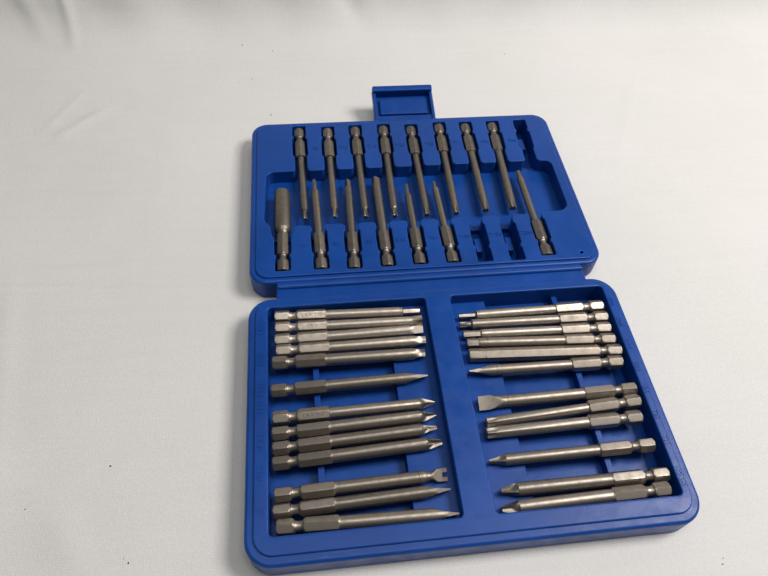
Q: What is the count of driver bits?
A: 40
